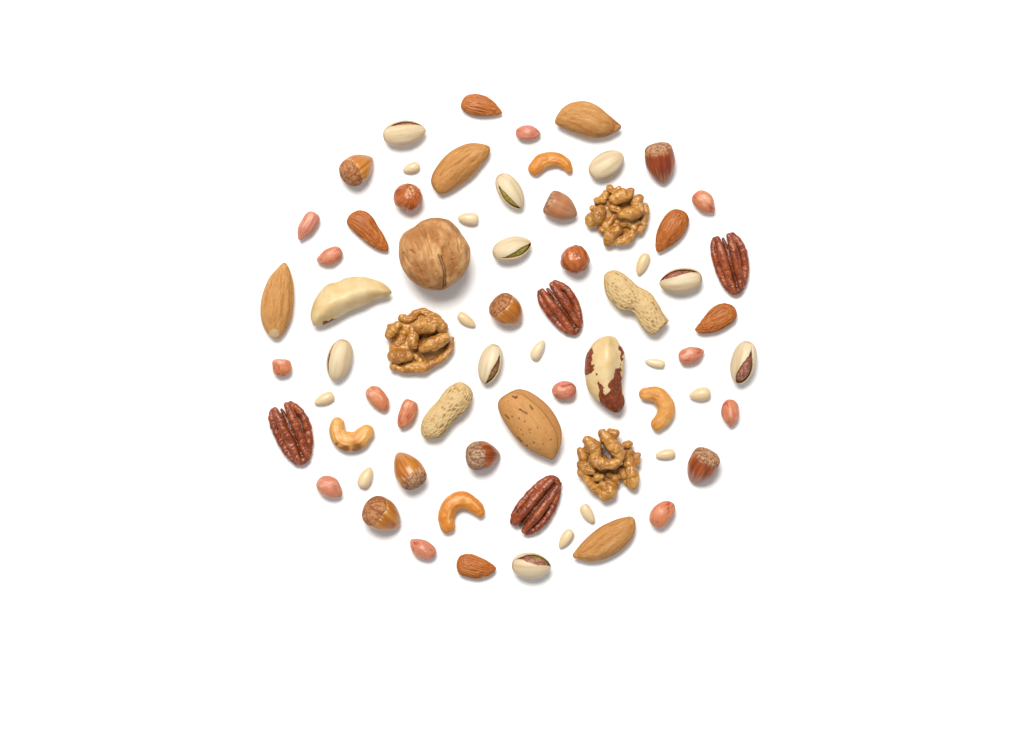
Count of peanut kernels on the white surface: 13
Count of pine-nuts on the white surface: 12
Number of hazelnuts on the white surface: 10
